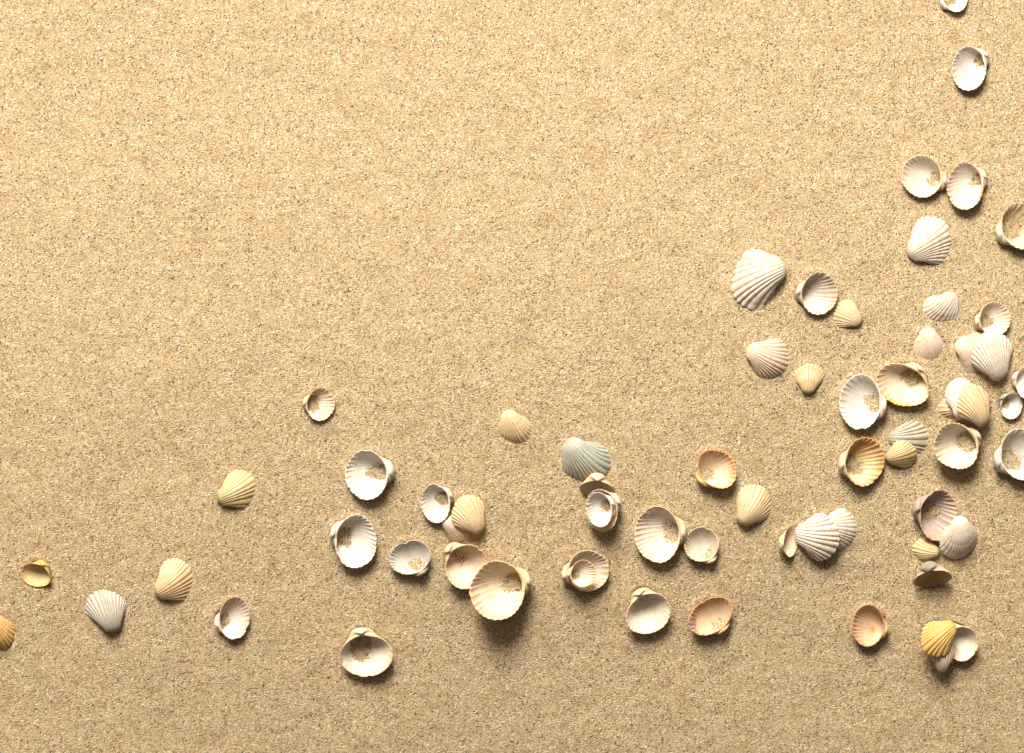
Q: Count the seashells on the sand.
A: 68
